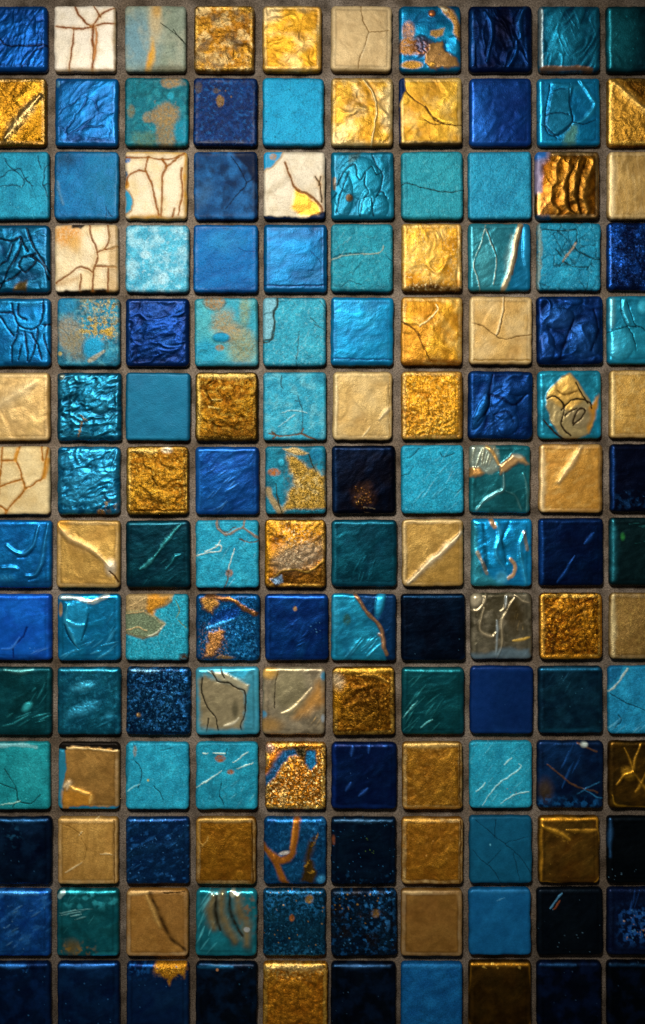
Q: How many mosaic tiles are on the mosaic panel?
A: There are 140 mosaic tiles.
